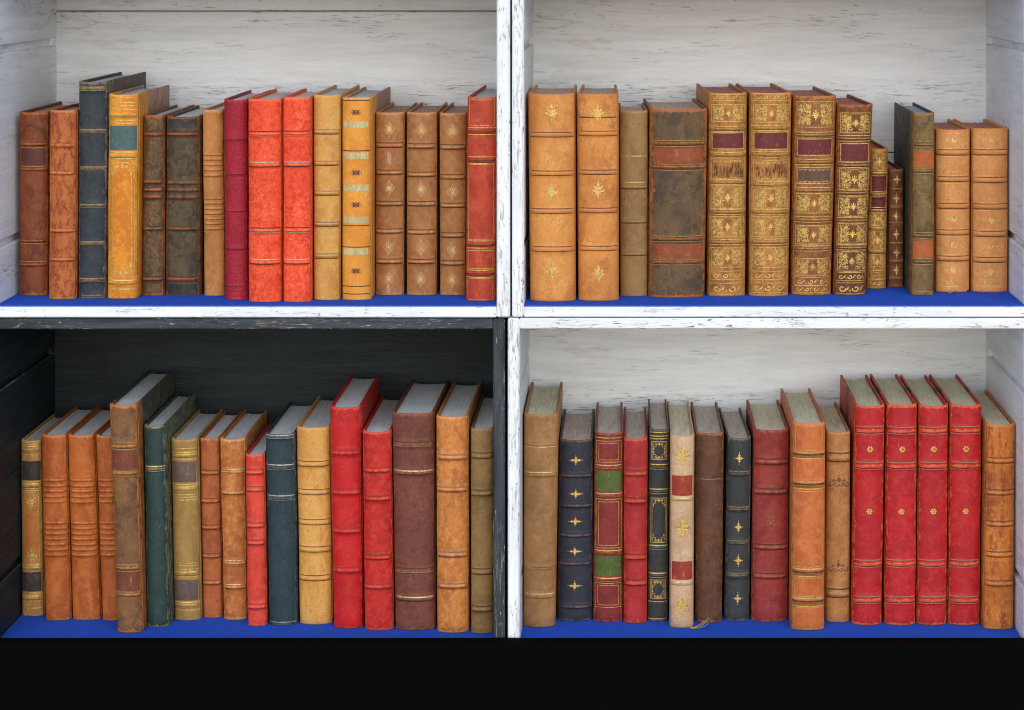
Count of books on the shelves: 62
